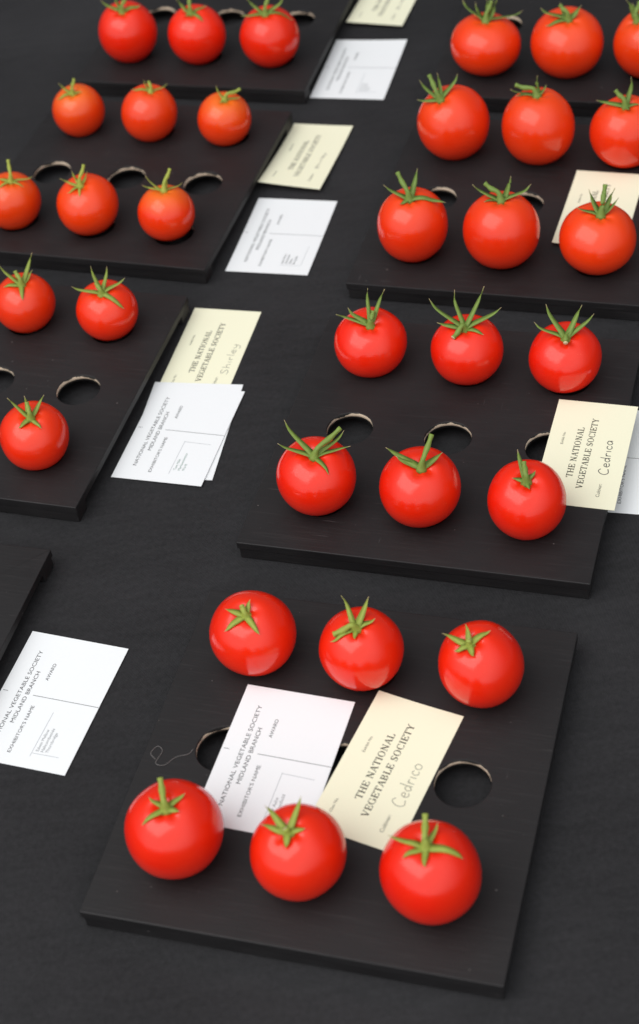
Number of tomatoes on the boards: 33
